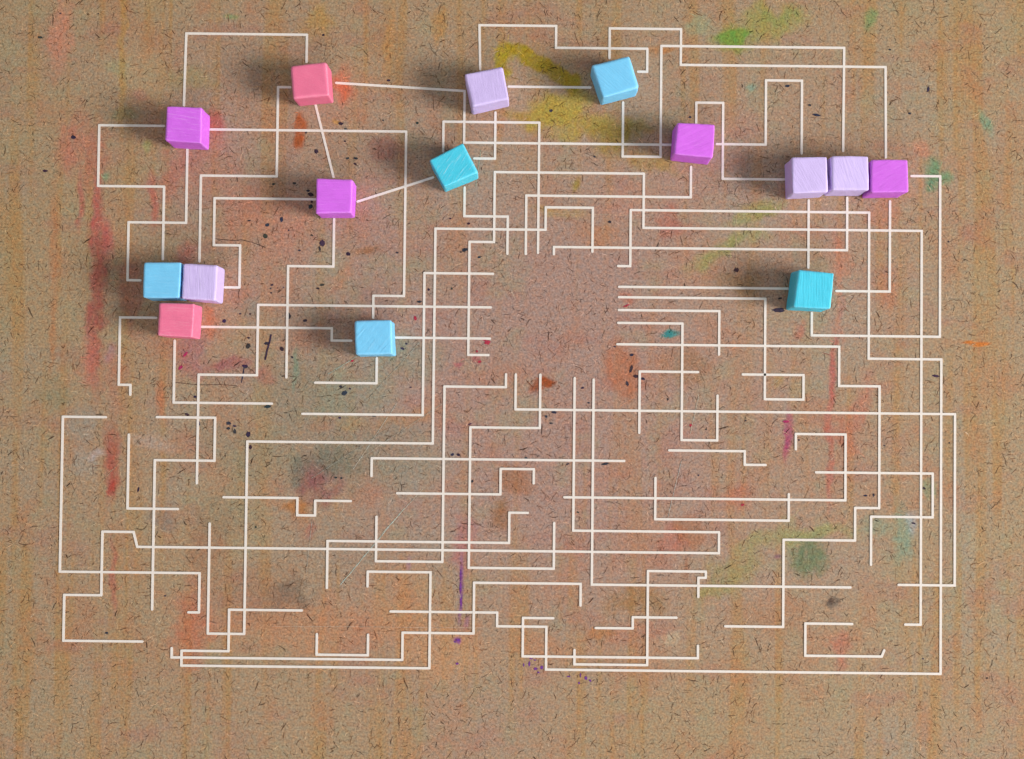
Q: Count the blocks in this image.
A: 15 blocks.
